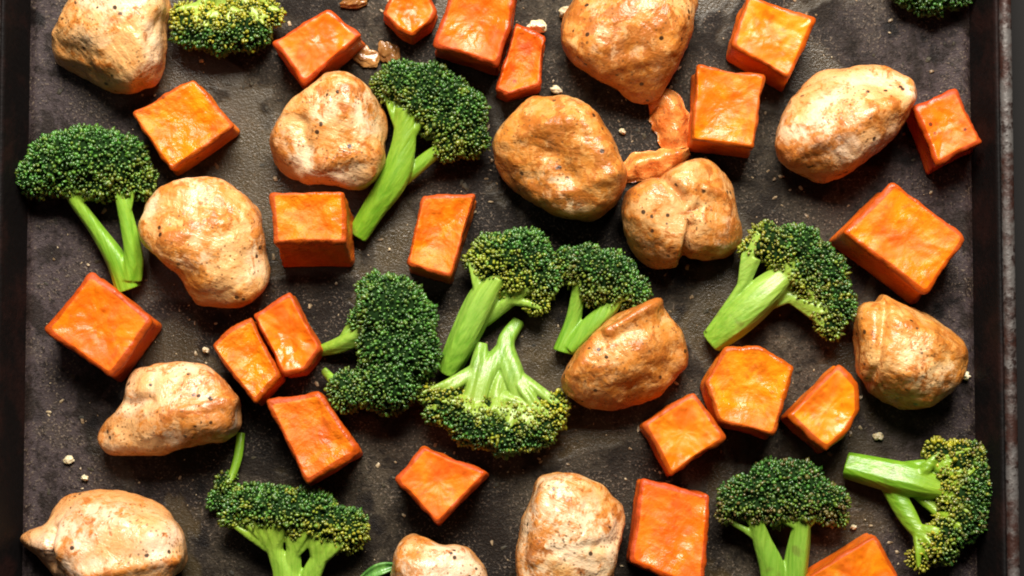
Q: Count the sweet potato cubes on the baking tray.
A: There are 21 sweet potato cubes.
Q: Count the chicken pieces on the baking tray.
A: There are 13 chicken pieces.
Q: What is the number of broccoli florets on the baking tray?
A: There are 13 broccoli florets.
